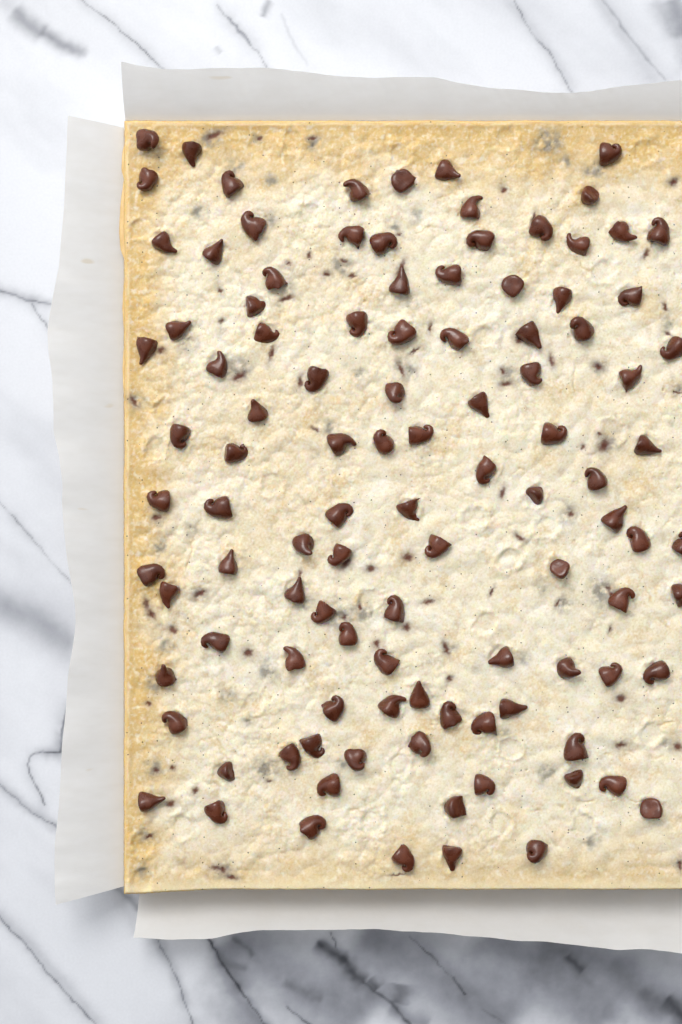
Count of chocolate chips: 106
